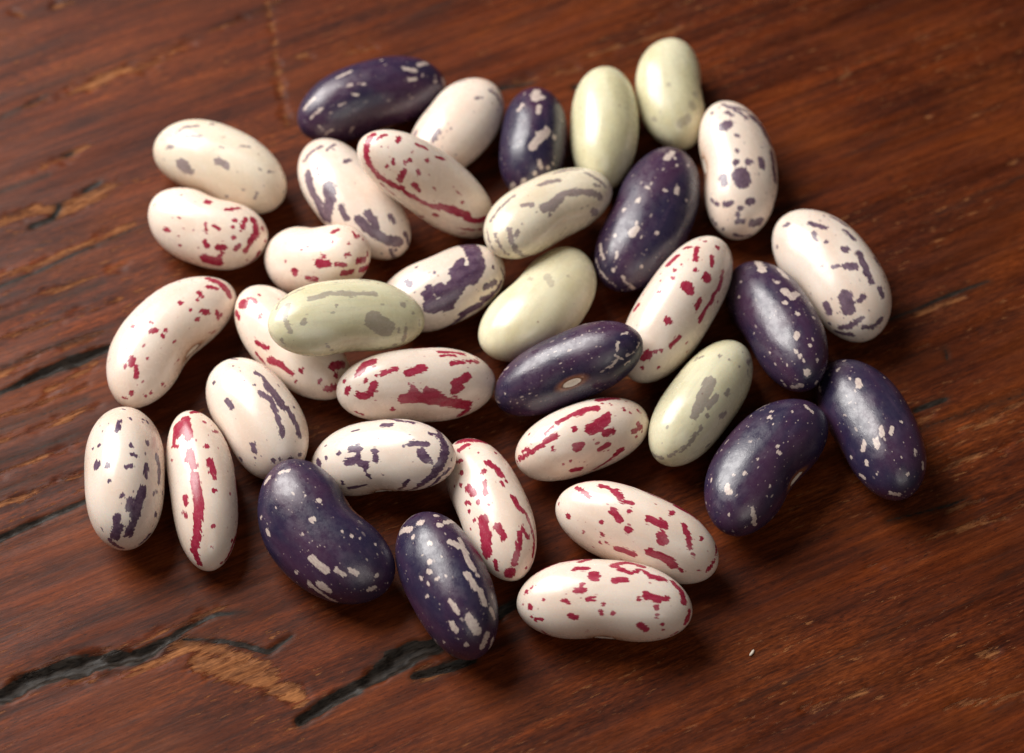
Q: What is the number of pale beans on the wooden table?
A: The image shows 27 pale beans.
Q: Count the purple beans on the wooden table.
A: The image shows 9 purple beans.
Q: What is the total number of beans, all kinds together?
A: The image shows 36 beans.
